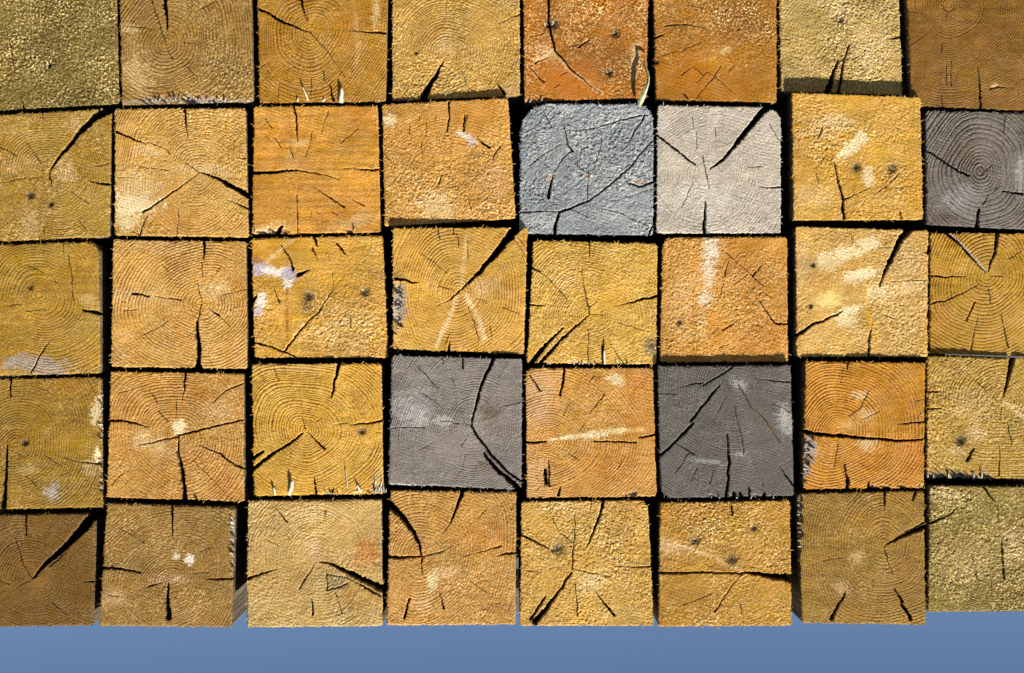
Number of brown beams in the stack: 35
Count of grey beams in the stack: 5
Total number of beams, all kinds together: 40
